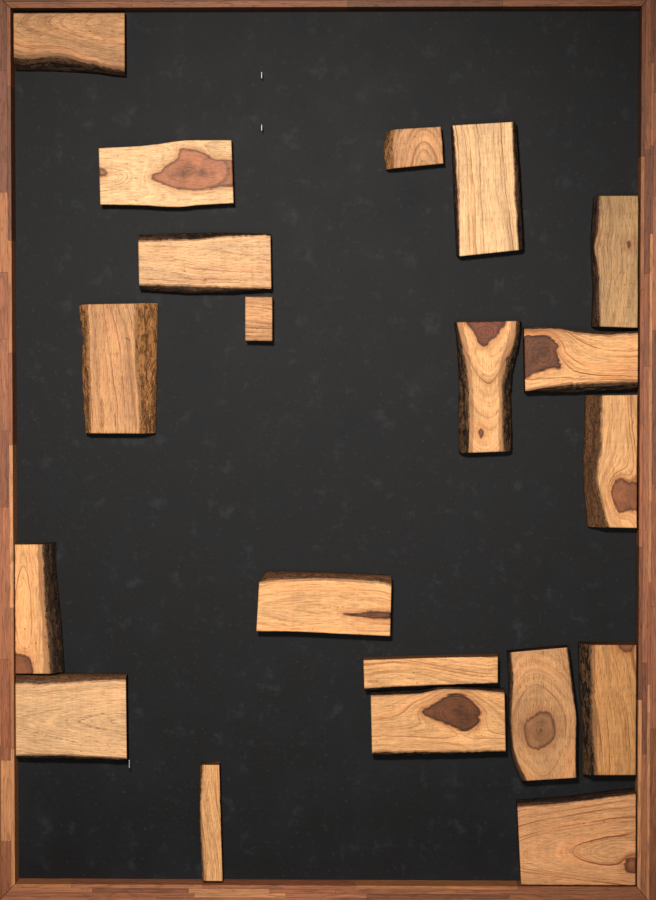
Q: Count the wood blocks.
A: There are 20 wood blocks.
